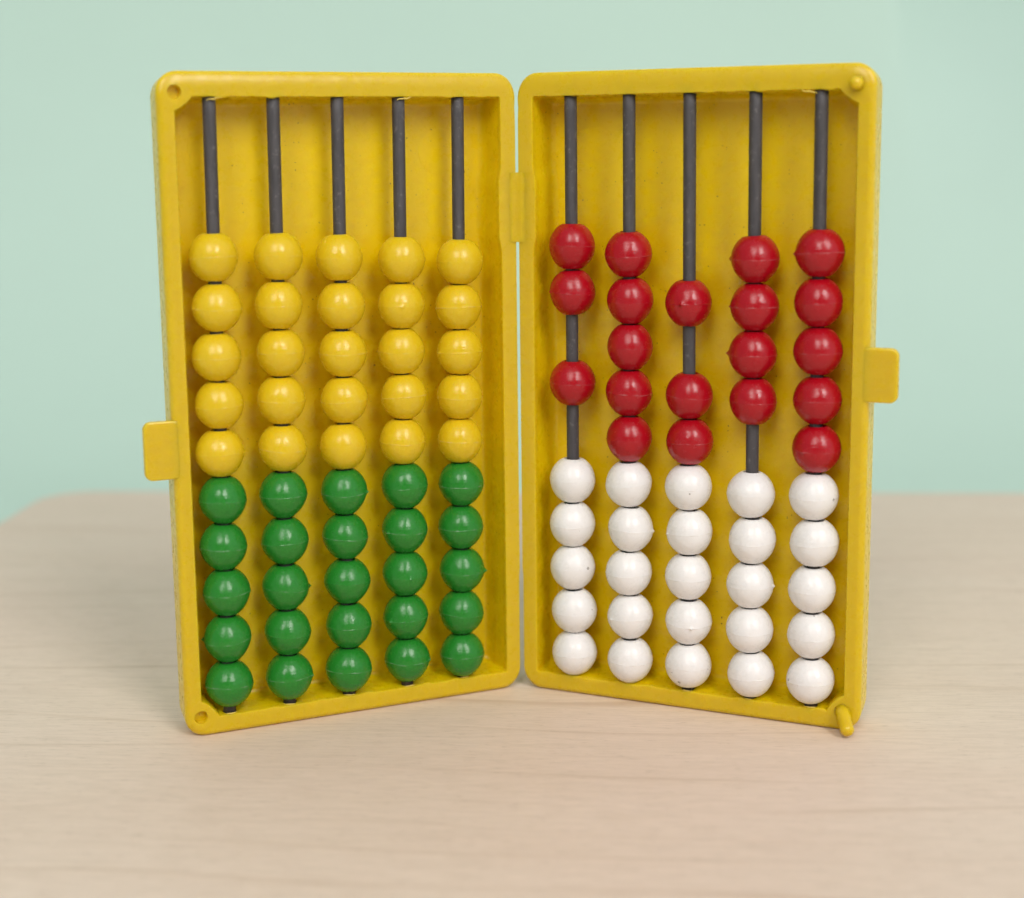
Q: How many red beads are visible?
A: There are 20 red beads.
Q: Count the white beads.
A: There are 25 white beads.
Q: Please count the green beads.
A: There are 25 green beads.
